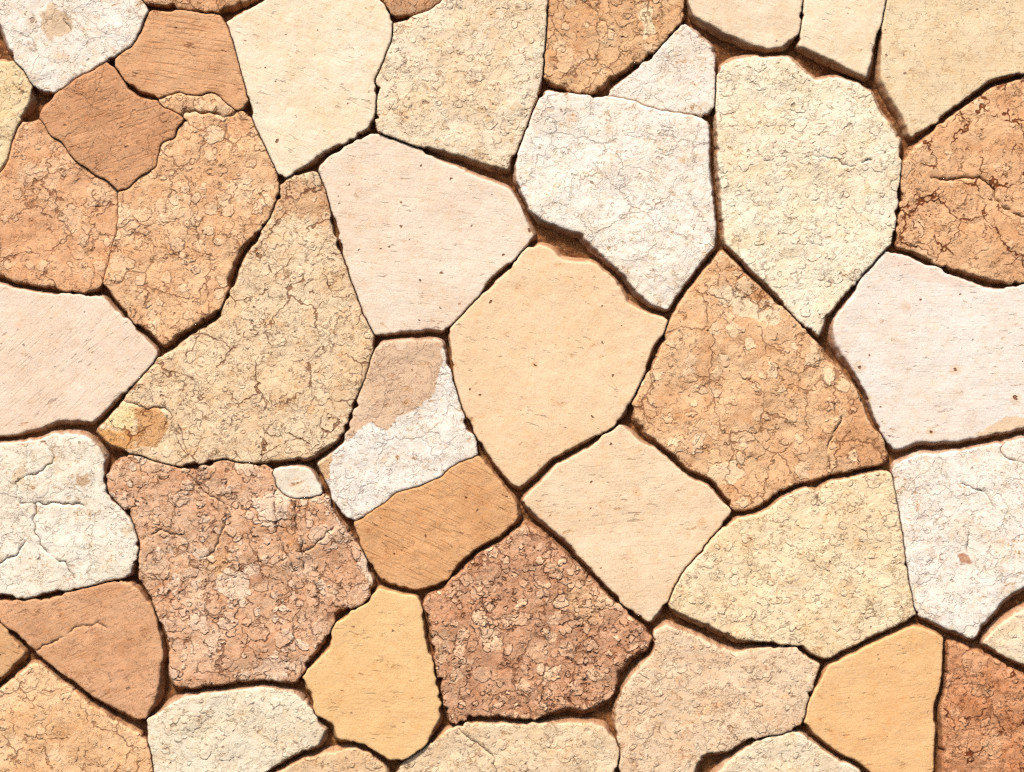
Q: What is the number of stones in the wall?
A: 45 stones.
